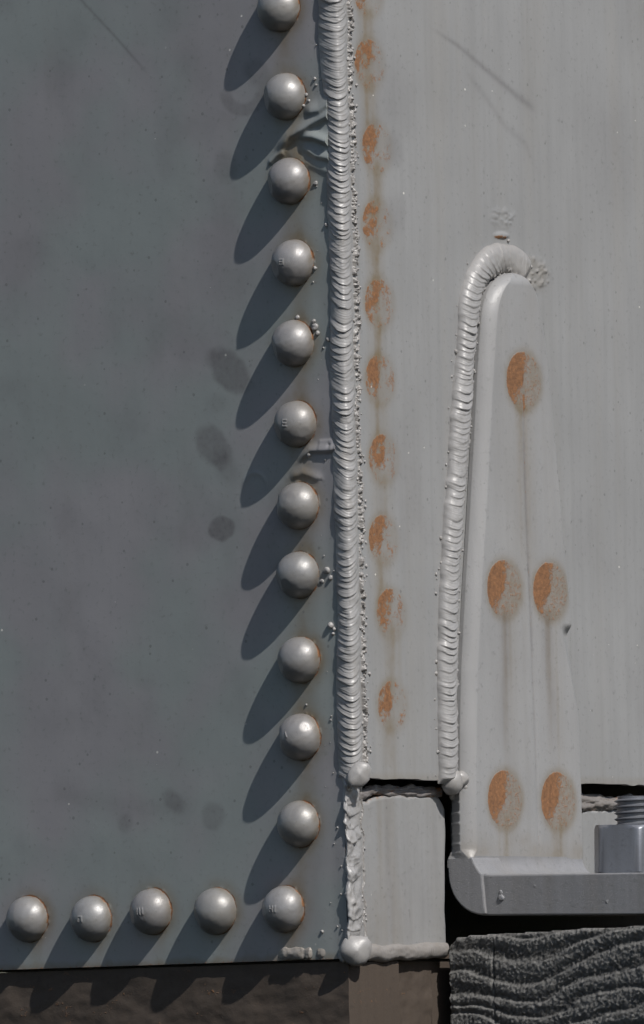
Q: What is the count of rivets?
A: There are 16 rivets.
